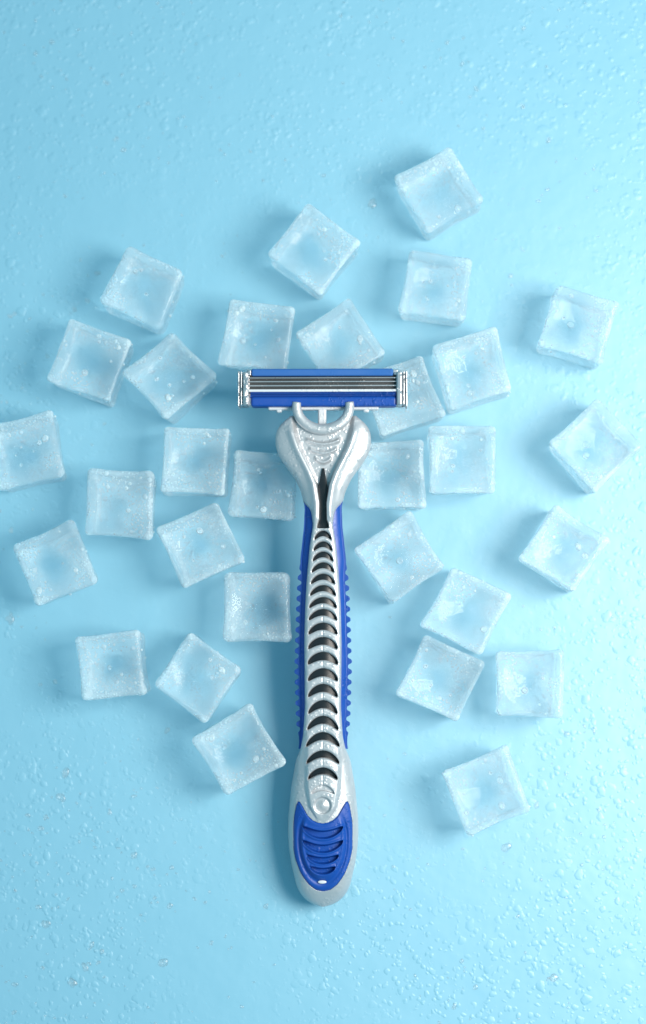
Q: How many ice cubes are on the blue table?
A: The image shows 30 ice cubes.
